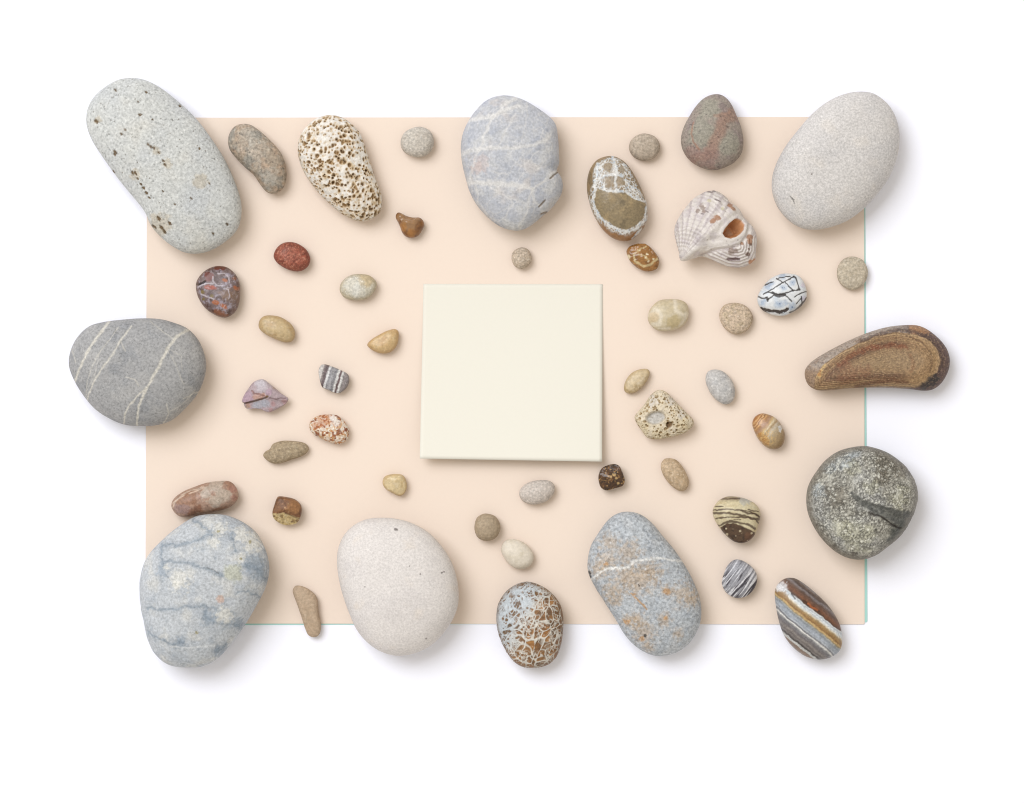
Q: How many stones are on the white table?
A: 48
